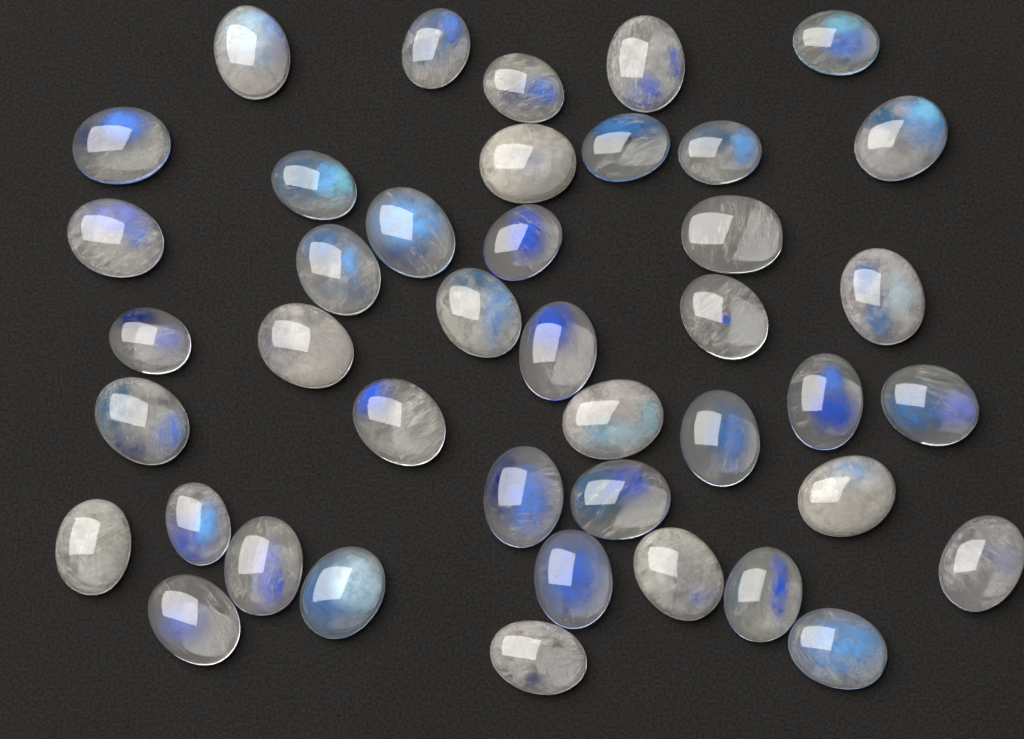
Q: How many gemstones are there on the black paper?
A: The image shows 42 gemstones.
